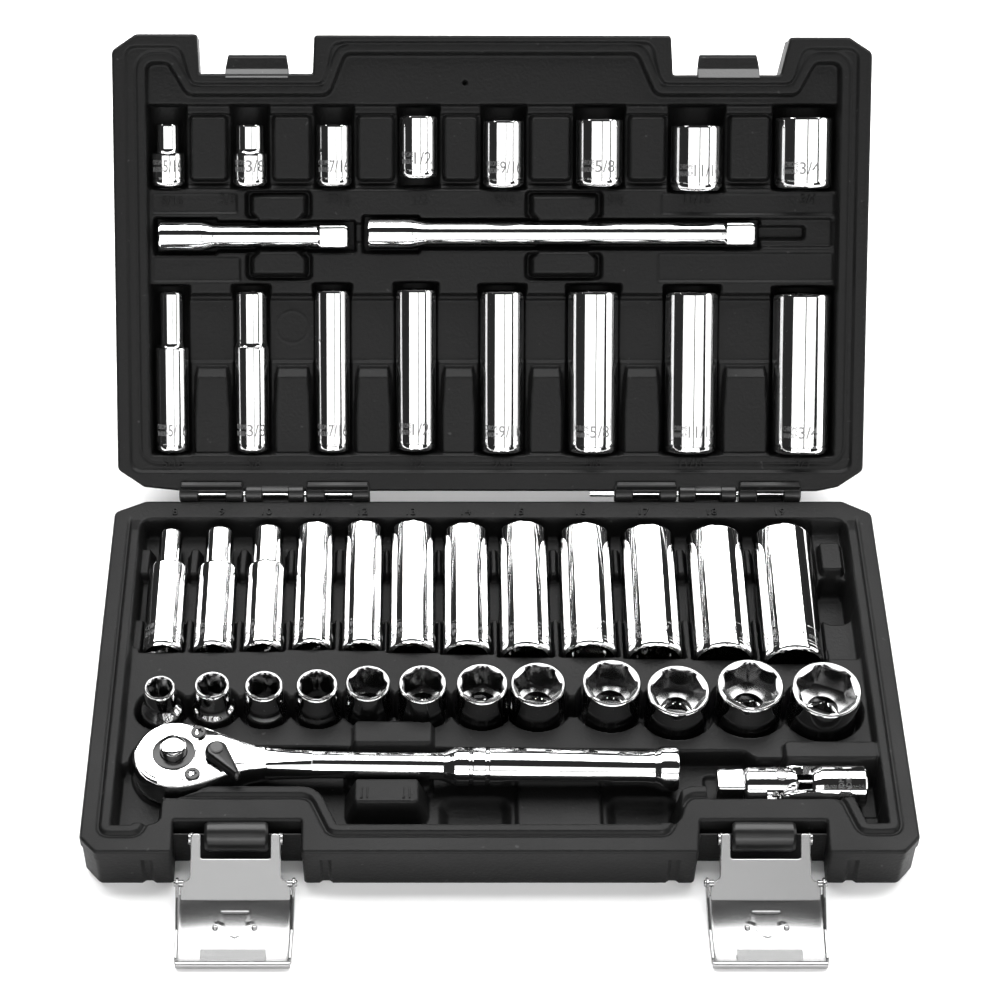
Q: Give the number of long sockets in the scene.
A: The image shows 20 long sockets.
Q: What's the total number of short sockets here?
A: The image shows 20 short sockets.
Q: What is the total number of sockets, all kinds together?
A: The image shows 40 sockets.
